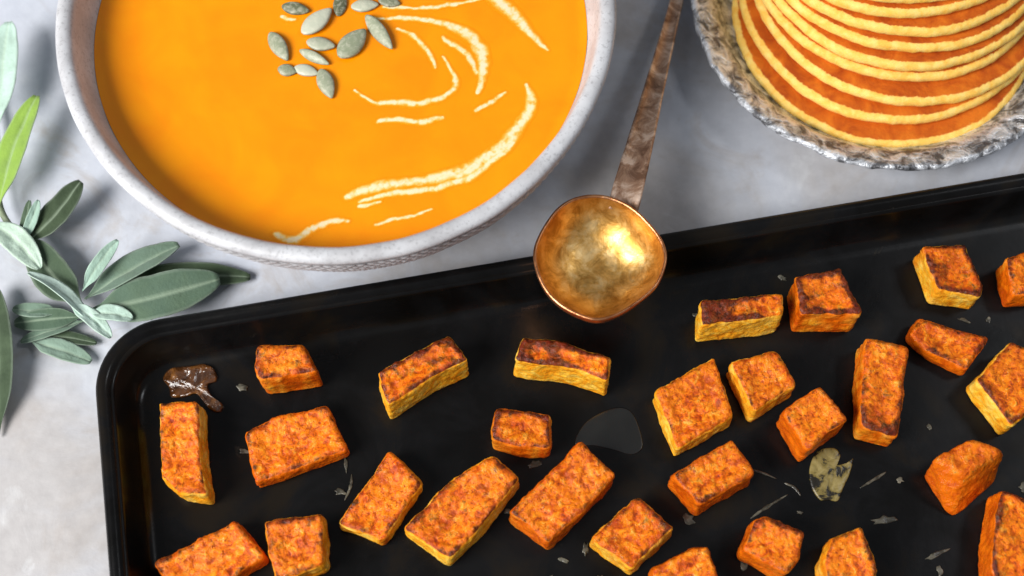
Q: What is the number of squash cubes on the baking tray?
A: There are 28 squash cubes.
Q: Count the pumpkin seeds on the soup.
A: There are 13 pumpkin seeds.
